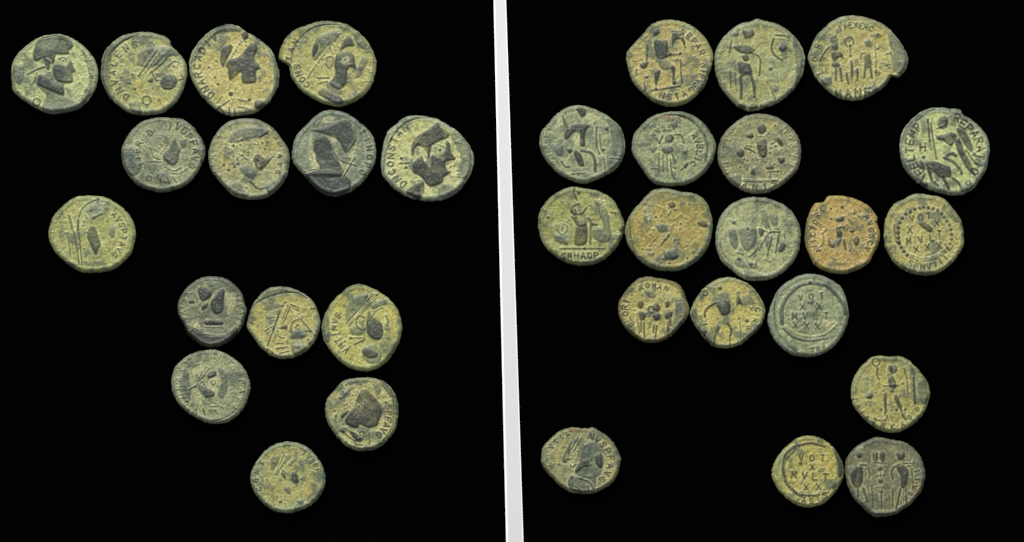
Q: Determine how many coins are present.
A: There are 34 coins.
